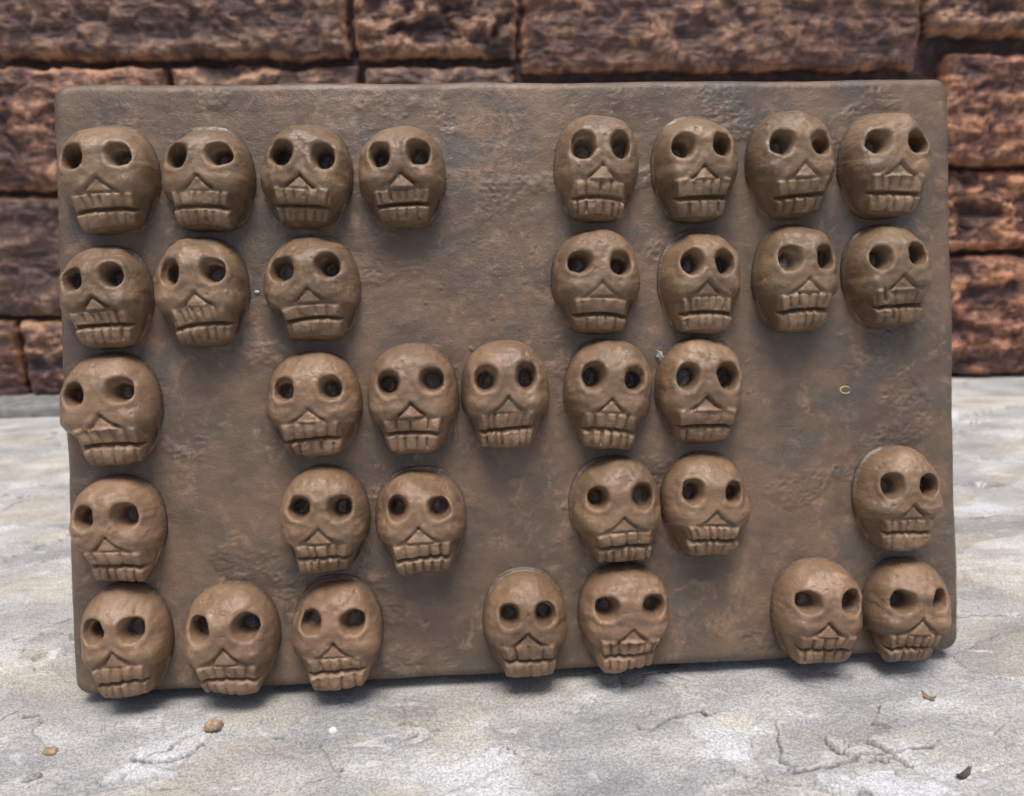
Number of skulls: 34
